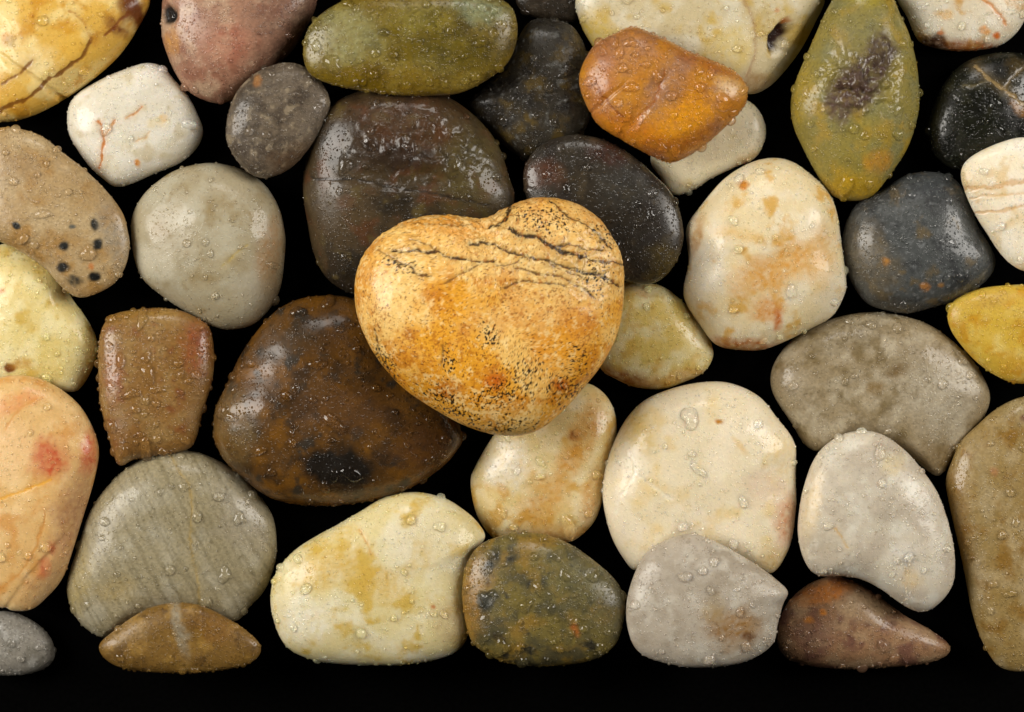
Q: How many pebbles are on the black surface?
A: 39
